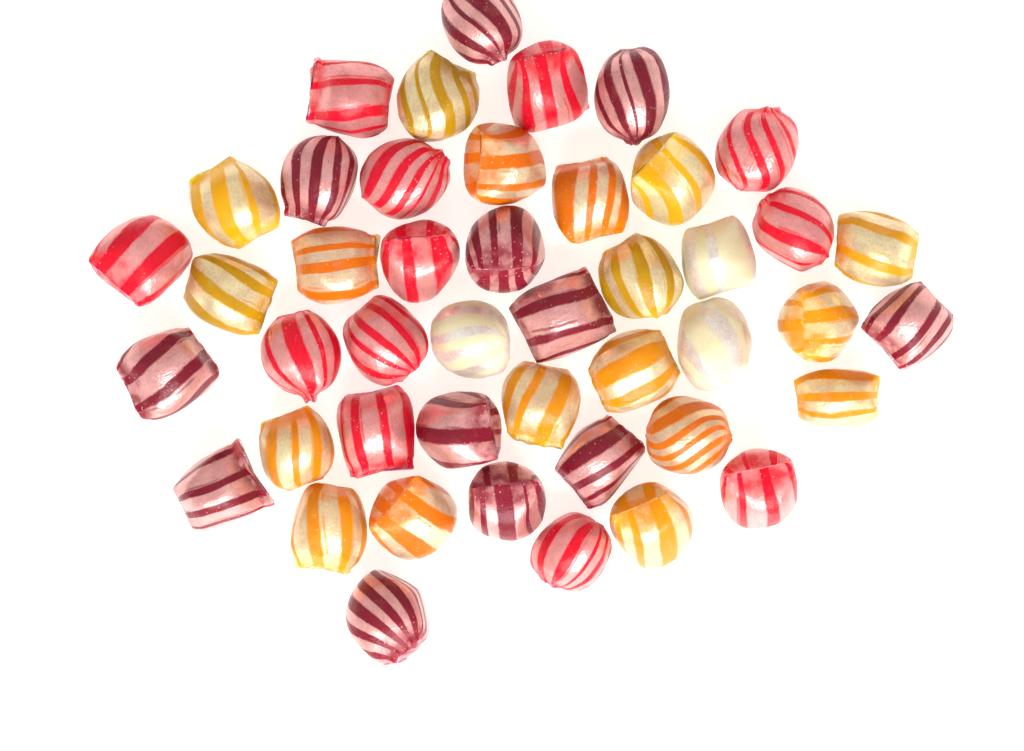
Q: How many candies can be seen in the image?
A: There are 45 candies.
